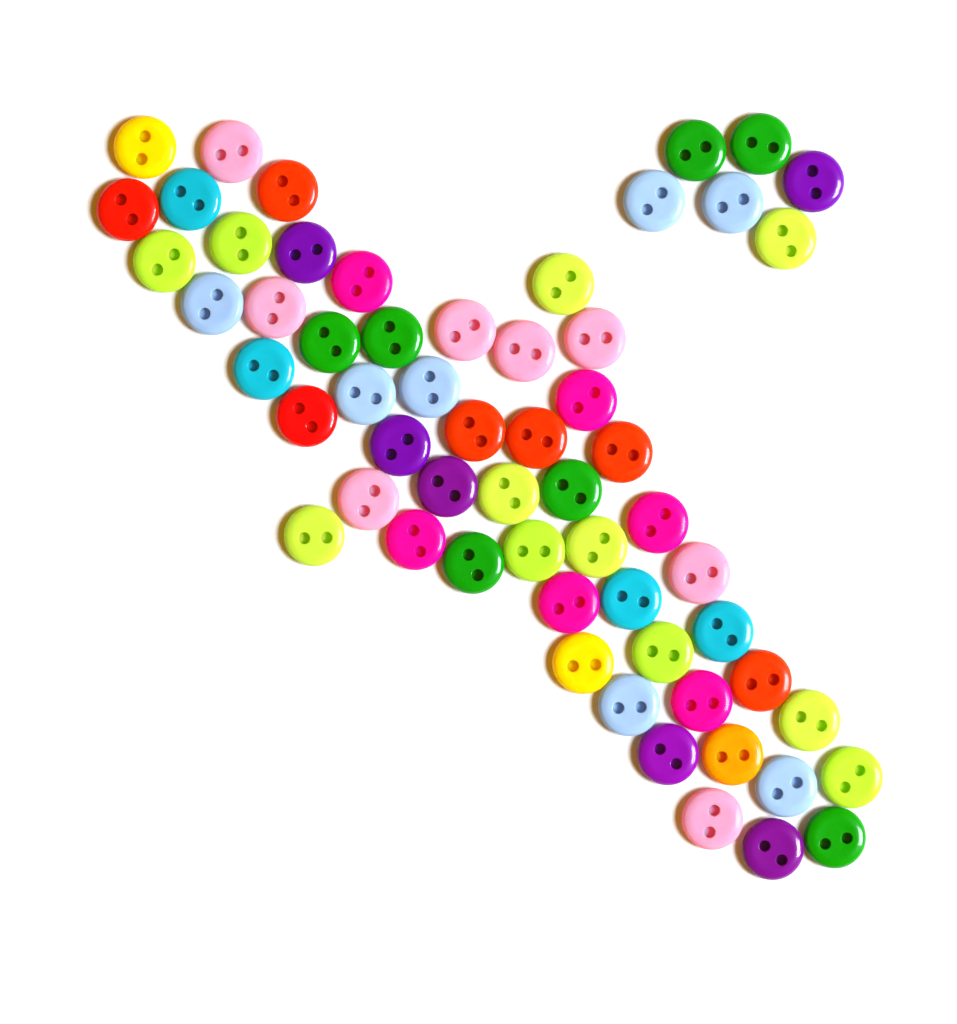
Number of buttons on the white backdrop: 59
